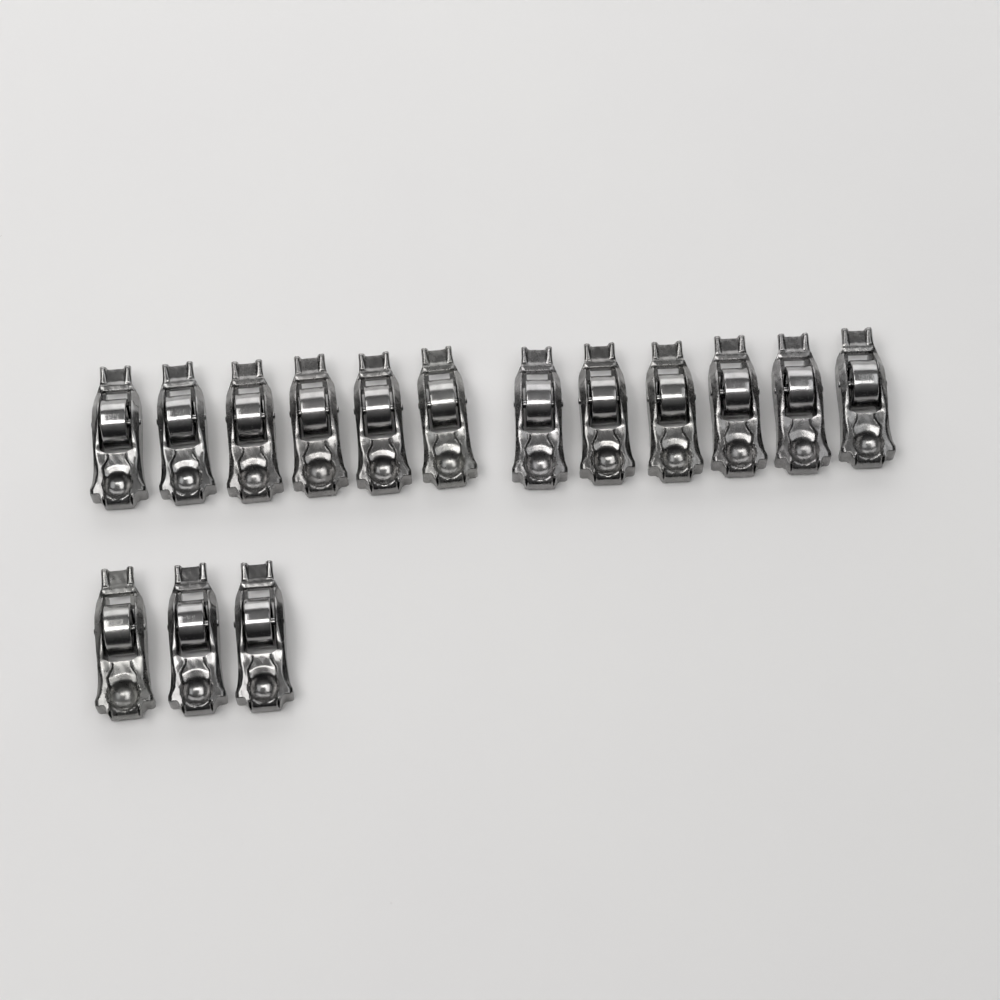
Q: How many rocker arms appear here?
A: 15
